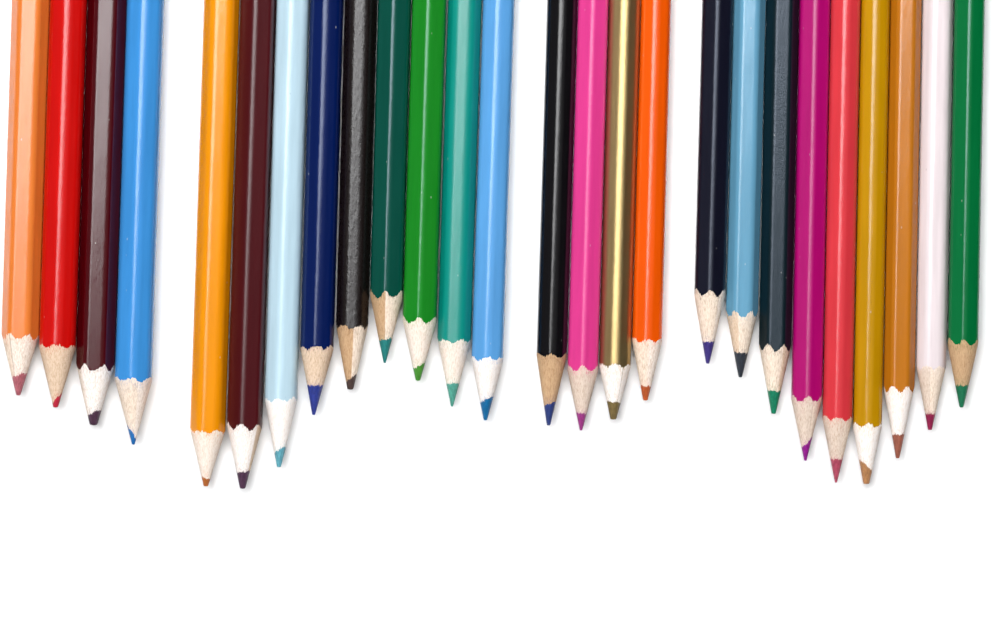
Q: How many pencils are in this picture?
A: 26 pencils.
